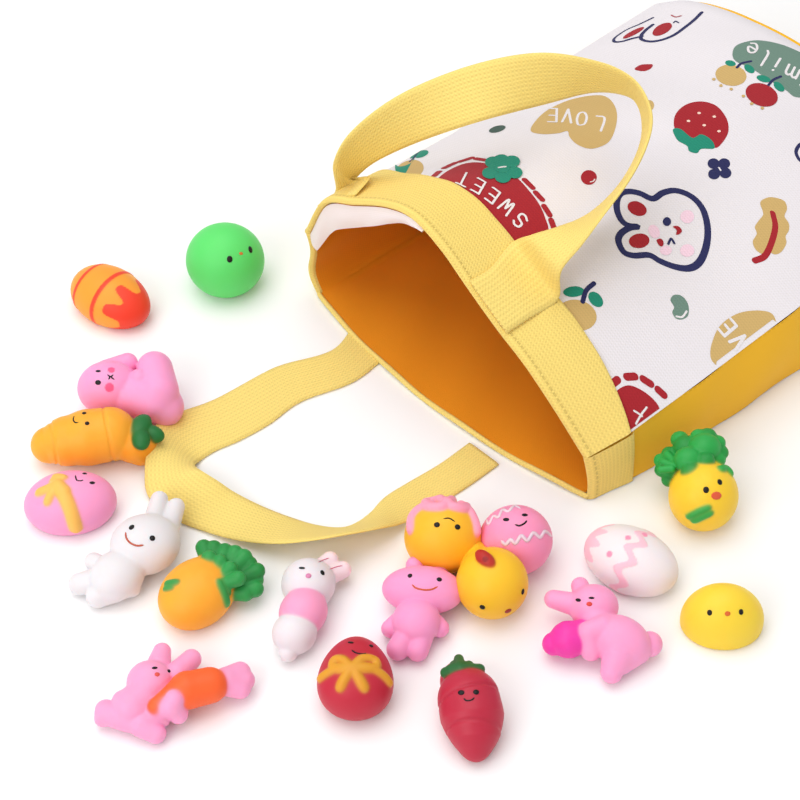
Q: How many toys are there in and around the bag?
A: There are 19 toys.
